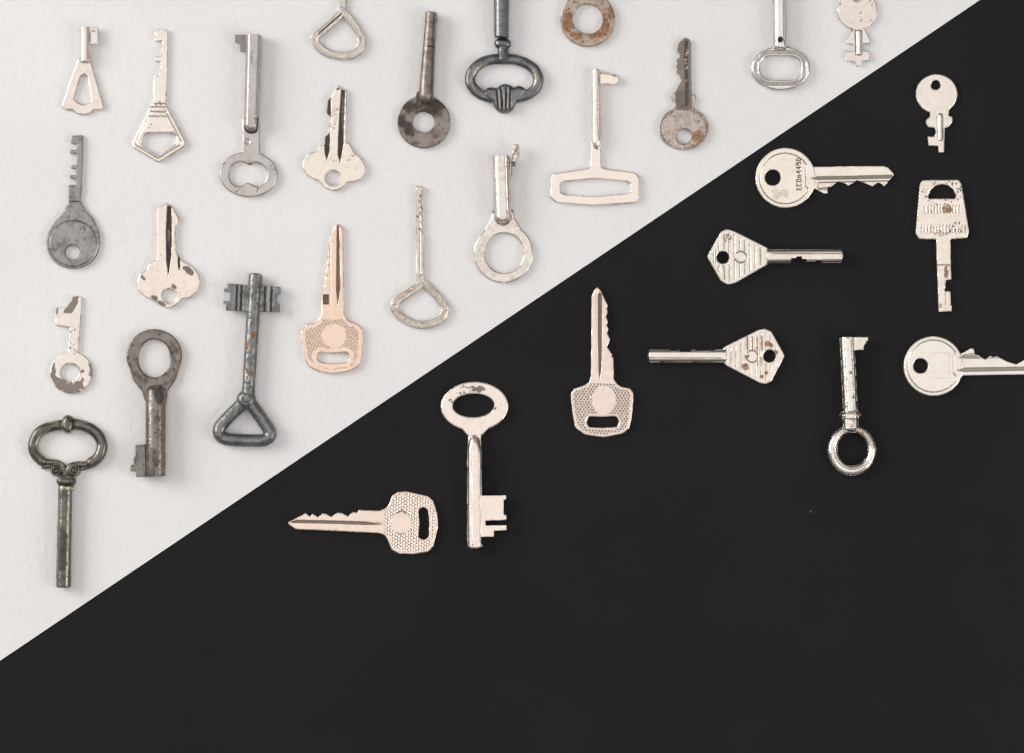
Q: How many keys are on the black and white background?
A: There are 31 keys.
